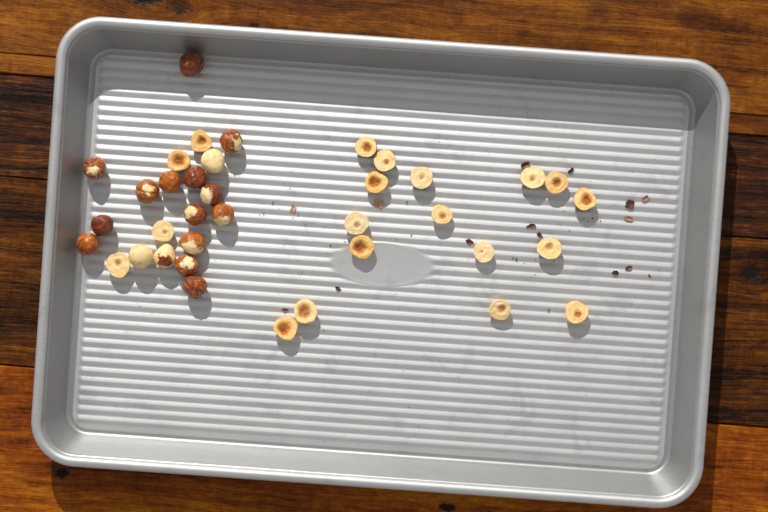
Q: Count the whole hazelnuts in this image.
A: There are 17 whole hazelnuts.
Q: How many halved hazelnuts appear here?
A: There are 20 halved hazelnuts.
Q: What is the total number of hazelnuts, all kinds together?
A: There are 37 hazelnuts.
